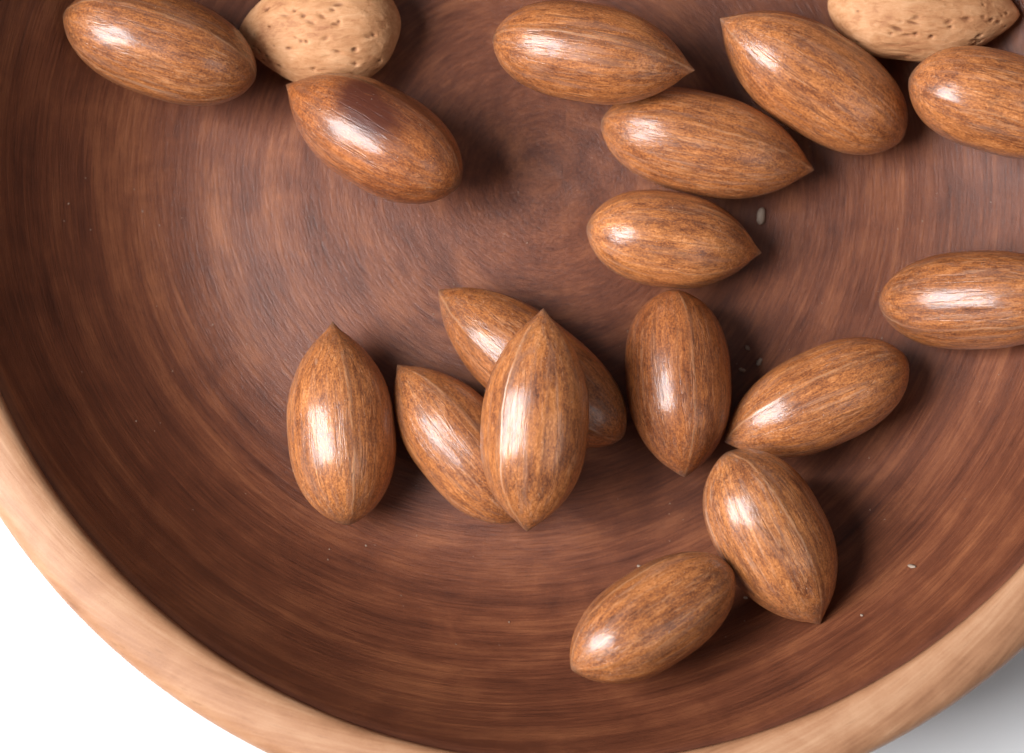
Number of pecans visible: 16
